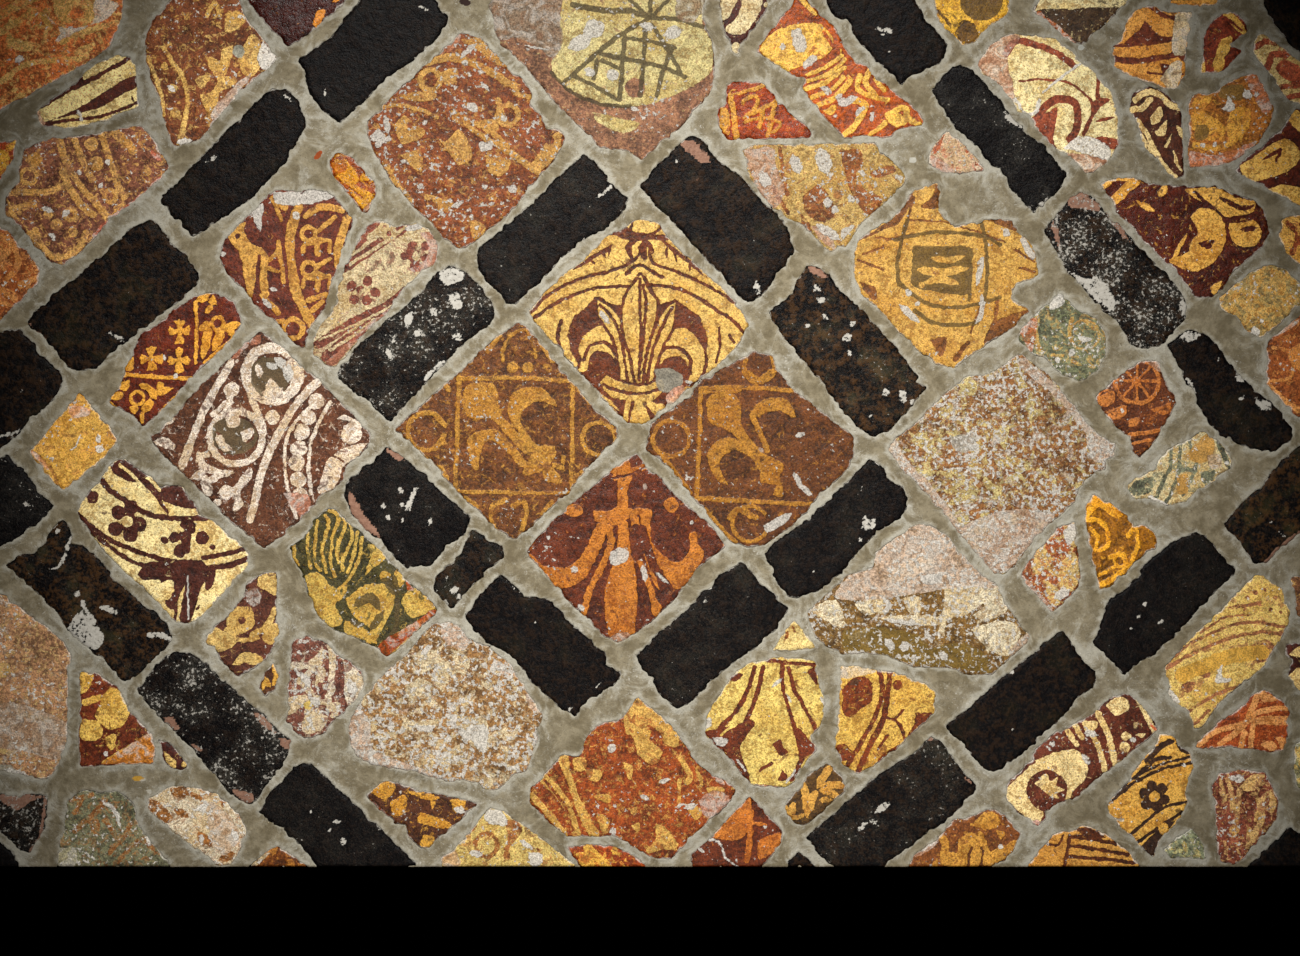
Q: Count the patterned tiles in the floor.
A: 78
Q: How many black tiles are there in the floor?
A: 30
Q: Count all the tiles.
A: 108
